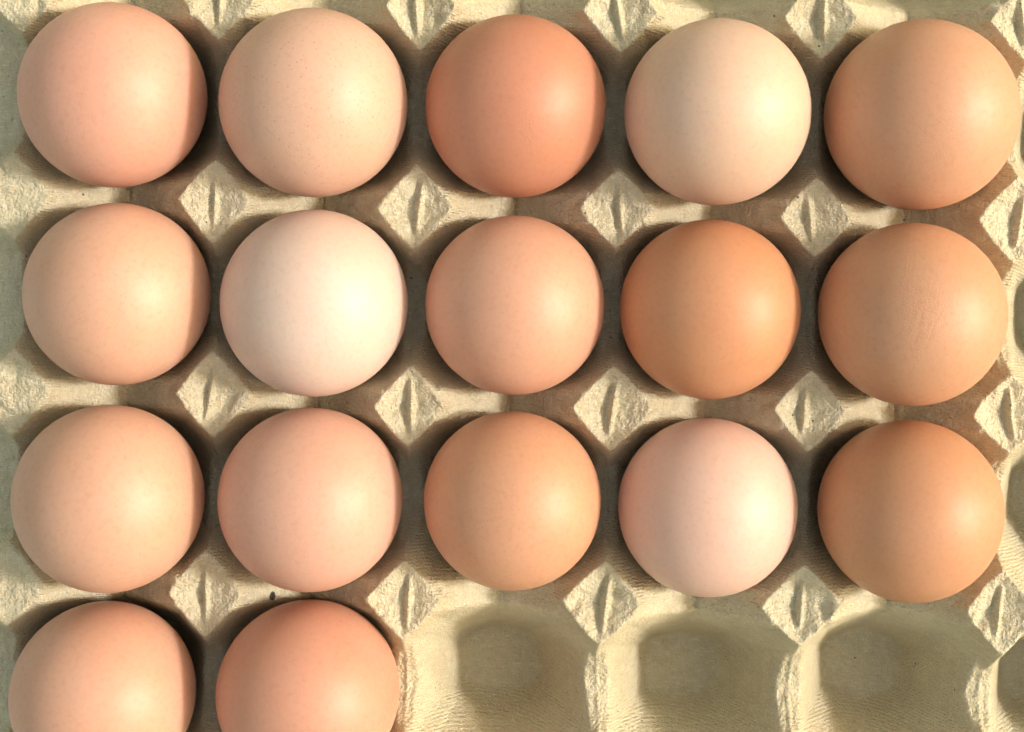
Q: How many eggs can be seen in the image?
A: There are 17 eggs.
